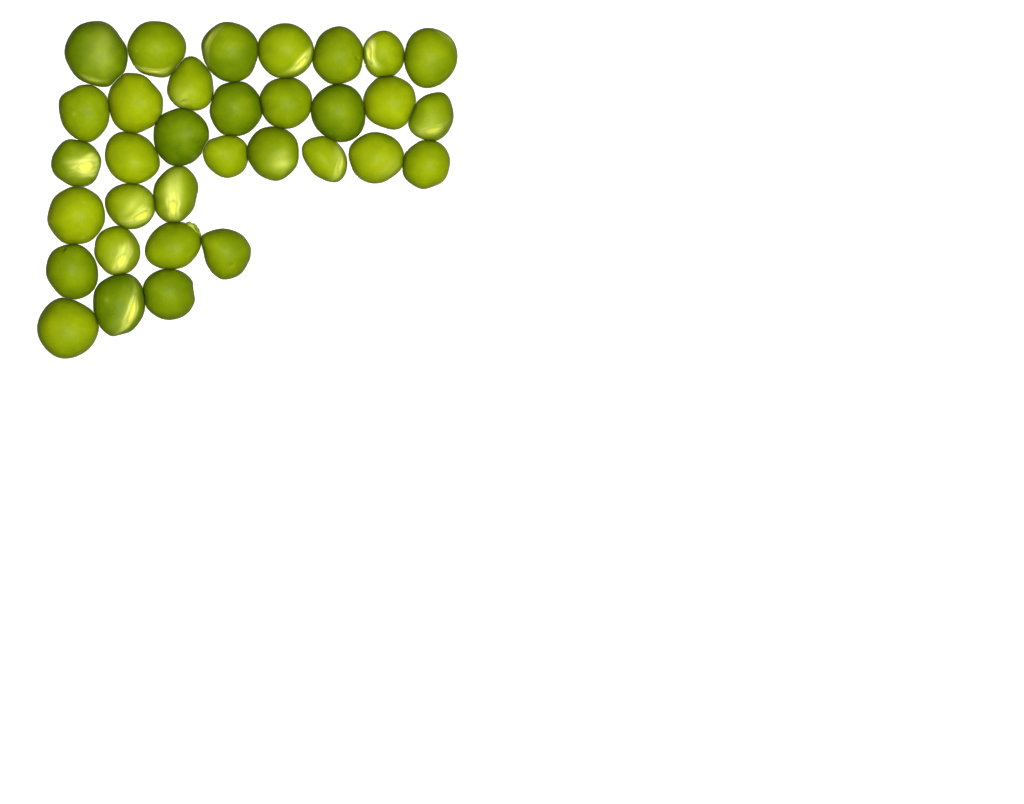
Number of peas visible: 33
